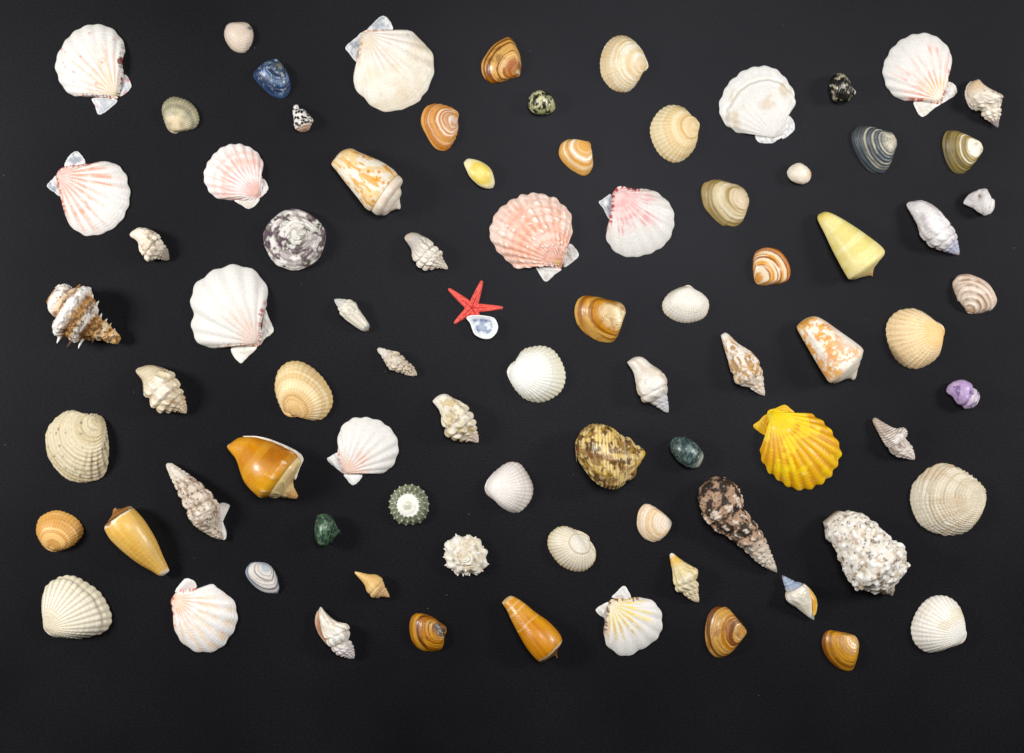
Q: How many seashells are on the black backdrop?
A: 82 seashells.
